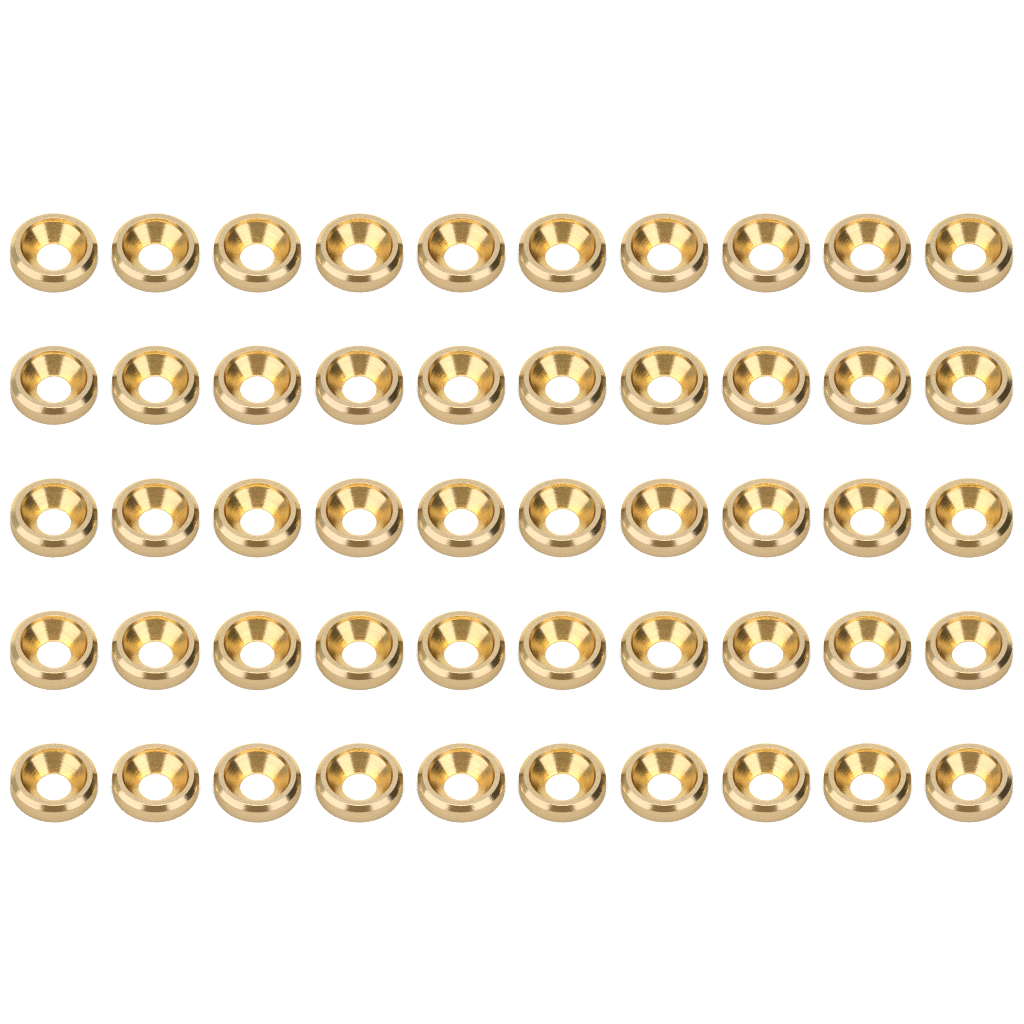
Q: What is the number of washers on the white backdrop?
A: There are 50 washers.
